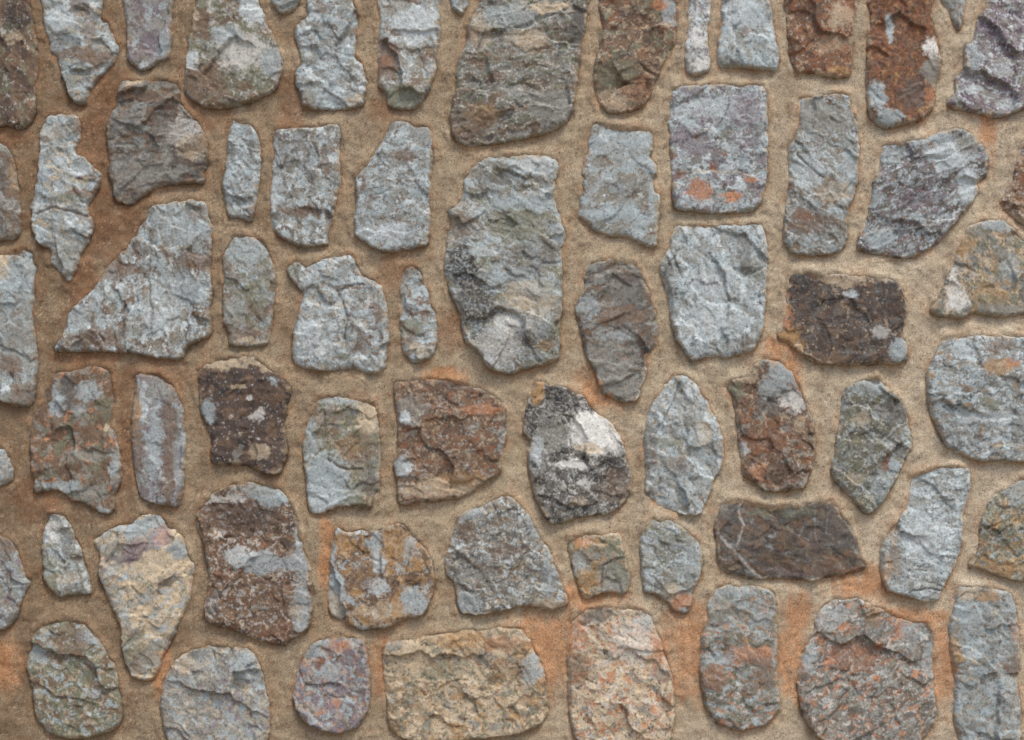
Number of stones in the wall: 67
